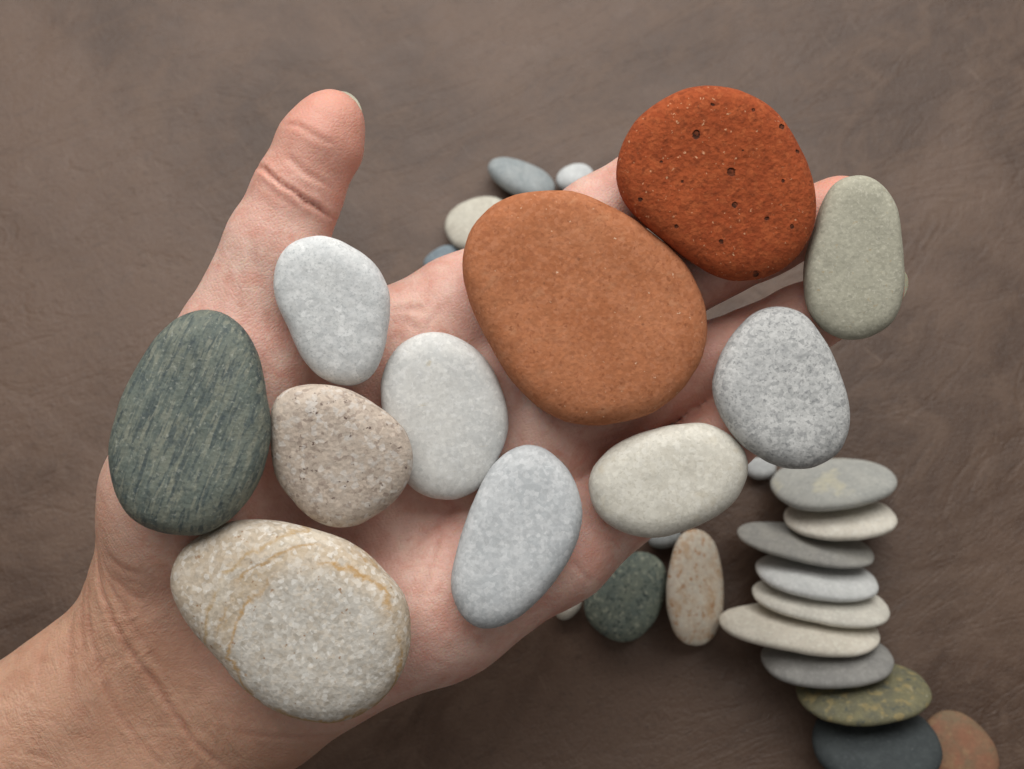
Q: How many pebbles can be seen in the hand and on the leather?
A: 30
